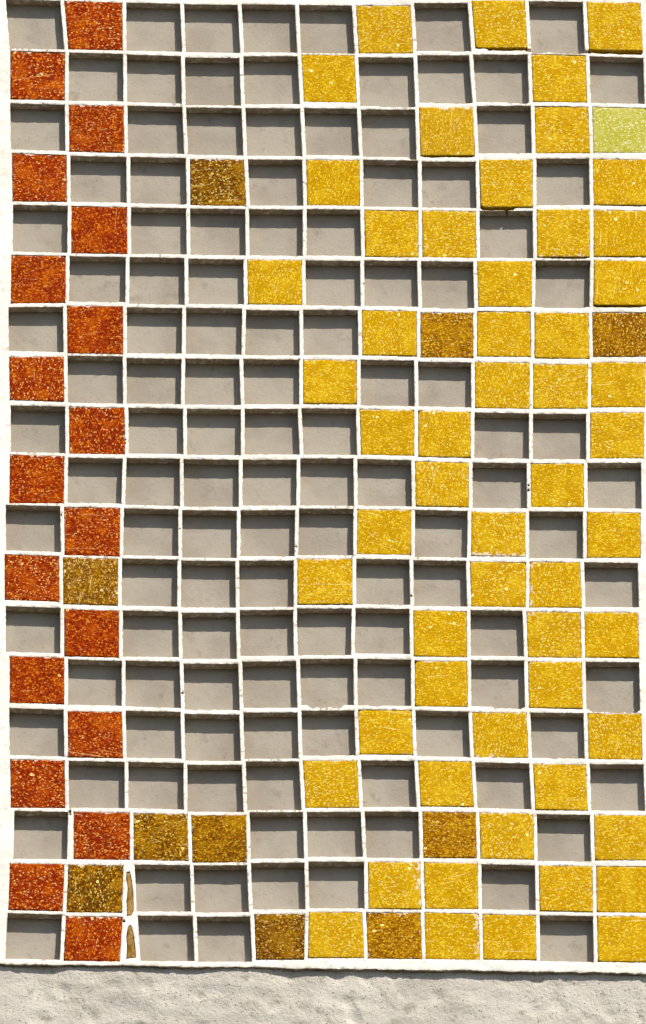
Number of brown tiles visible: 10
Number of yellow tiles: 56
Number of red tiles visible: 19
